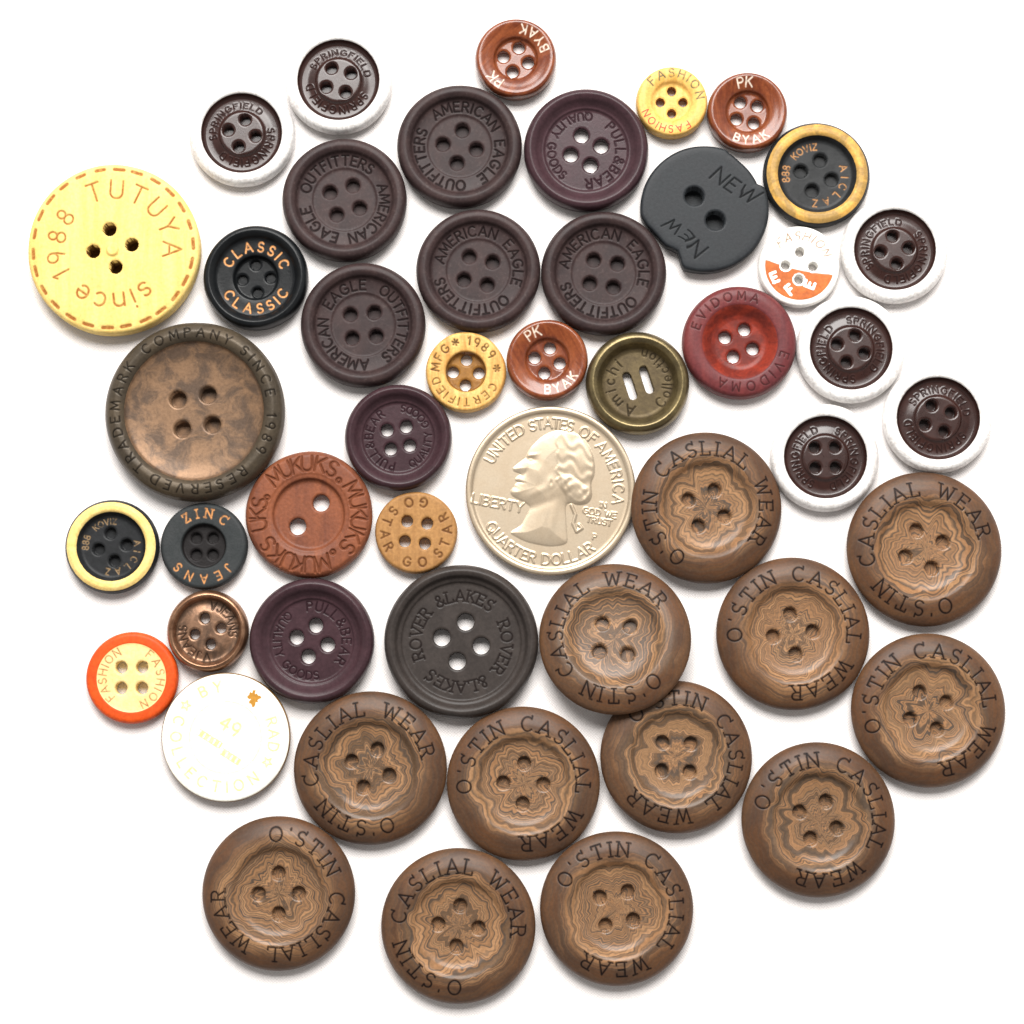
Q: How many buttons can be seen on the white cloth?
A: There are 47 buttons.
